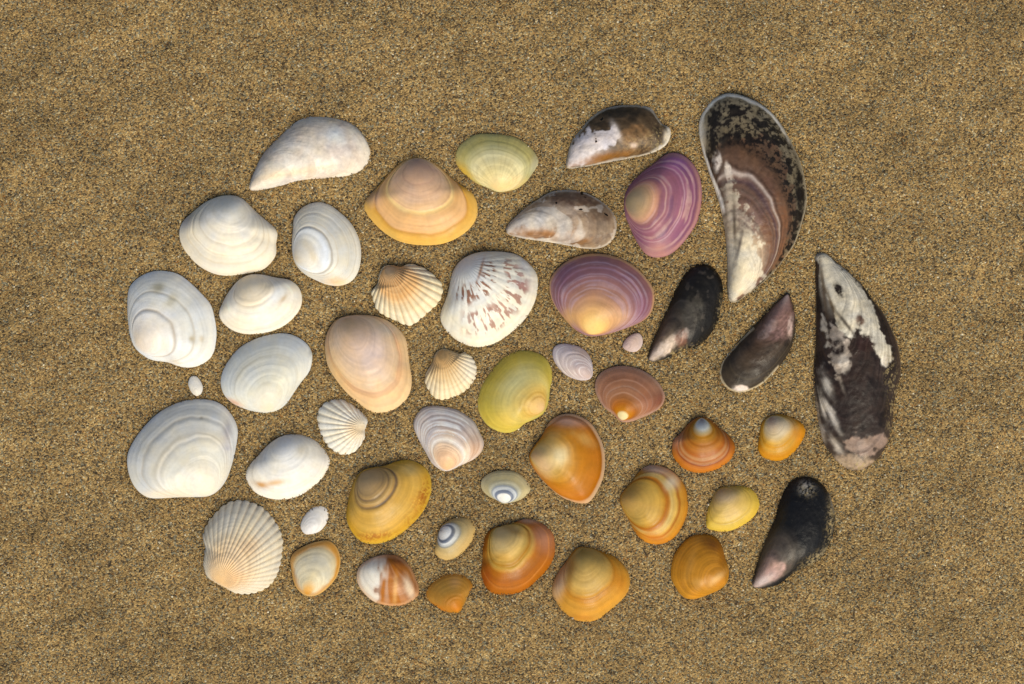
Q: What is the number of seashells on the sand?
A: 46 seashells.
